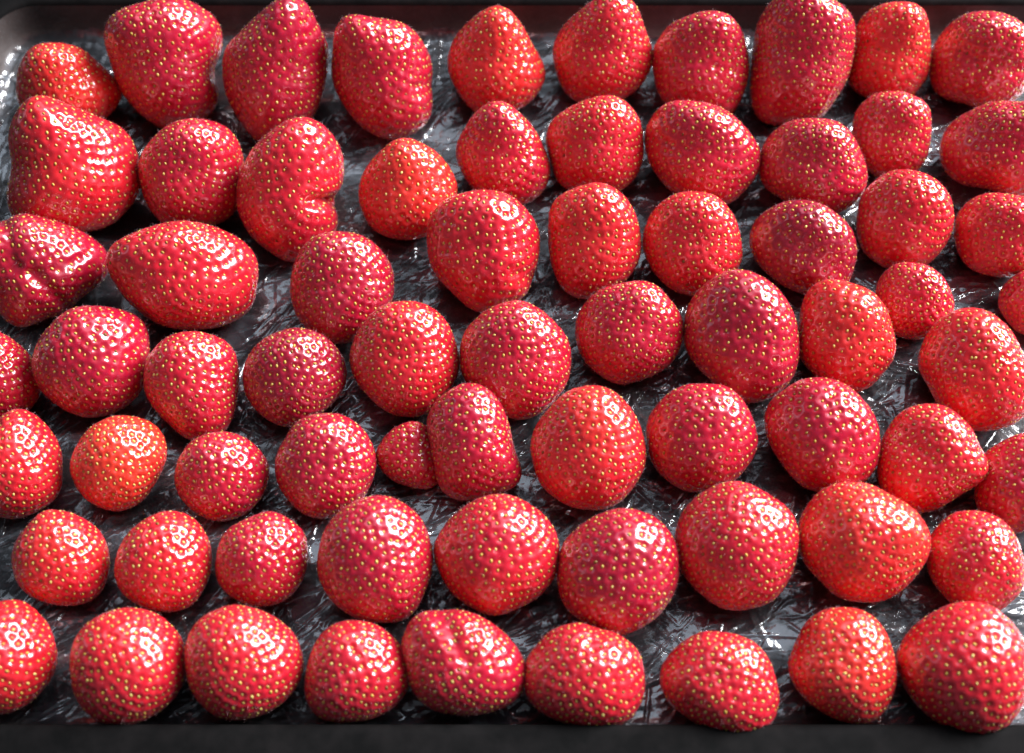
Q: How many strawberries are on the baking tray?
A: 70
